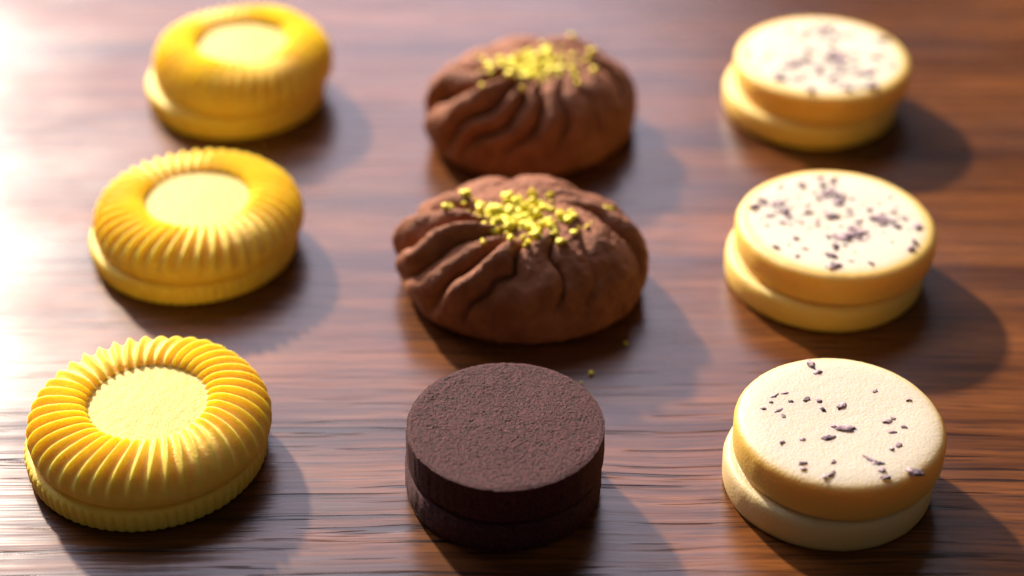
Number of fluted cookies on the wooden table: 3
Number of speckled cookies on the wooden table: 3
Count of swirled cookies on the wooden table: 2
